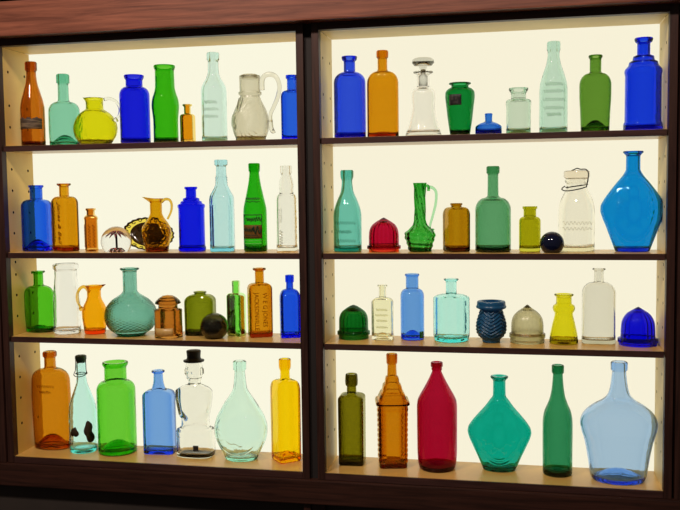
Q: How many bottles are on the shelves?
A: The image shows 52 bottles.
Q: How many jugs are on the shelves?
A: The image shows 5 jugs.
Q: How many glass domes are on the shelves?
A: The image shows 4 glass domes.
